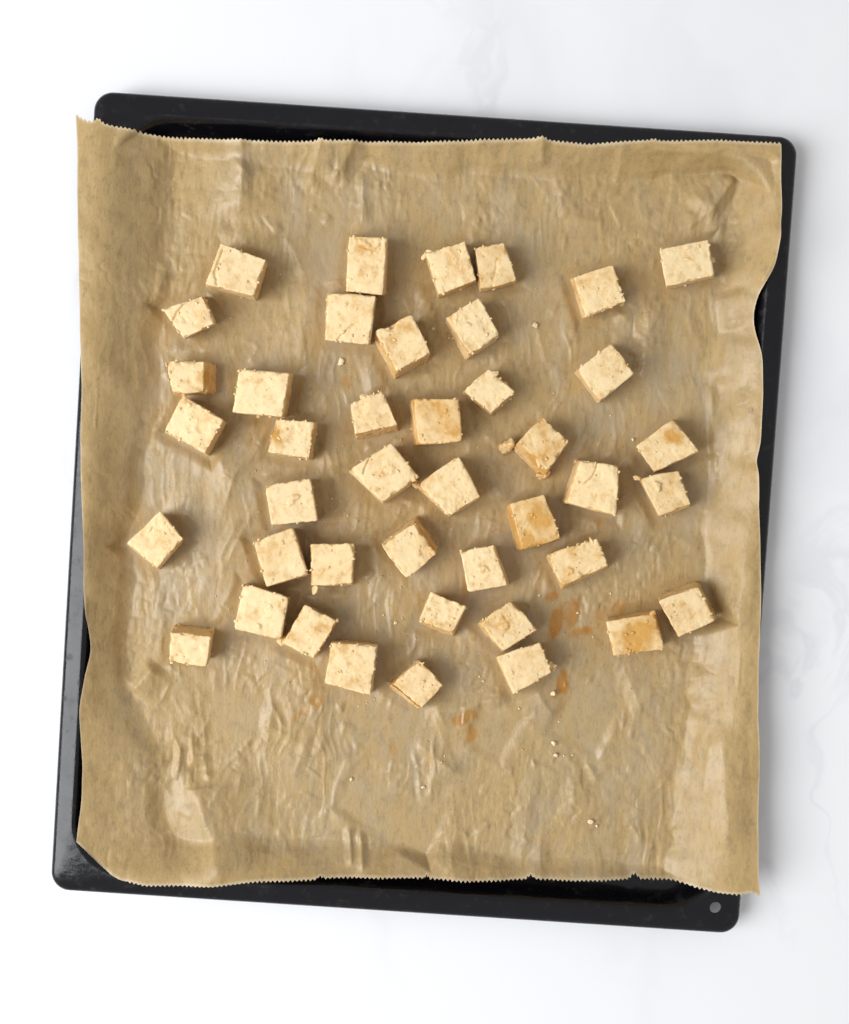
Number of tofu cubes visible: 42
